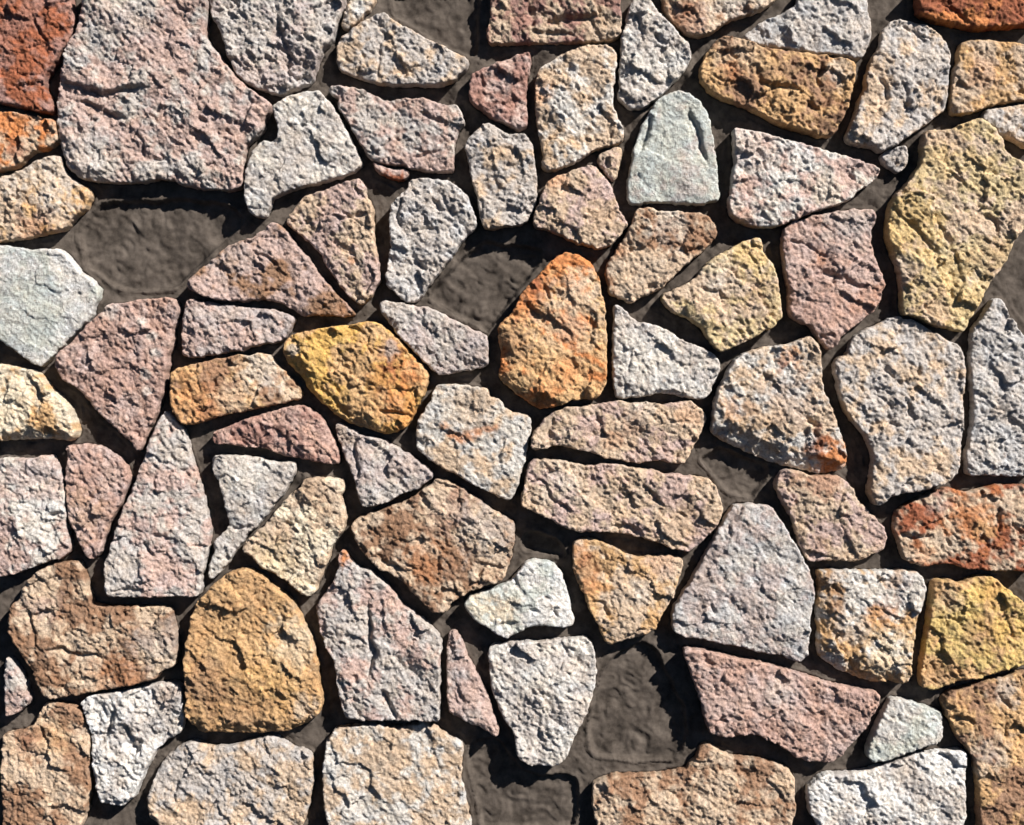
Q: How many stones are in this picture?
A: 79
